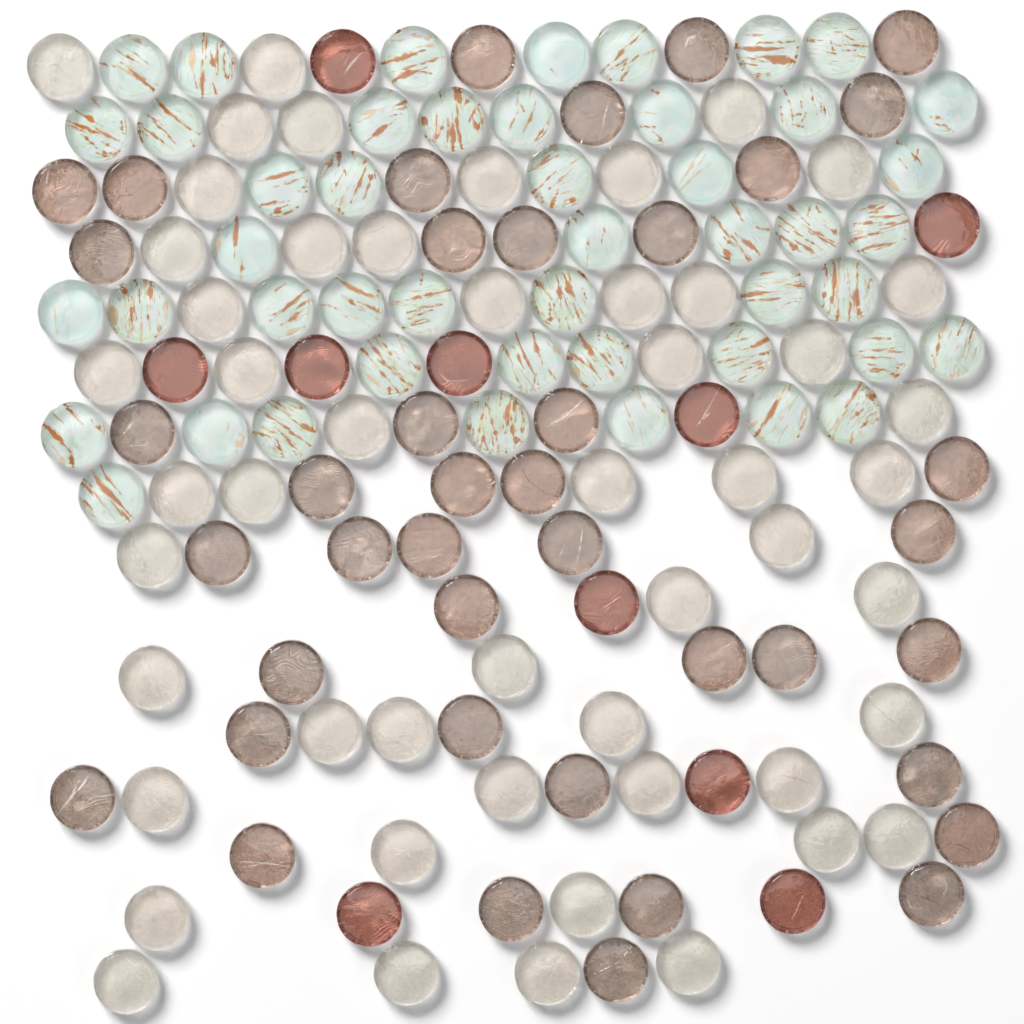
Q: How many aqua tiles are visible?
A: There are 47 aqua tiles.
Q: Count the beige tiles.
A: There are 51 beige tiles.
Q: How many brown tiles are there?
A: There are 41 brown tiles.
